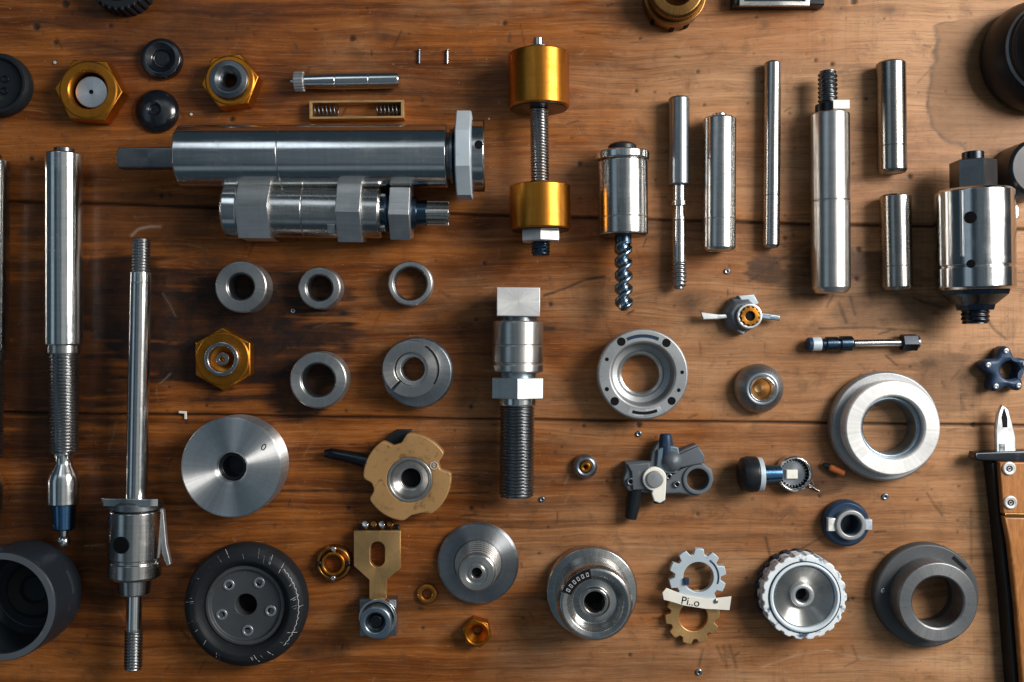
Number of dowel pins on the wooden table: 4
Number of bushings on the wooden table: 4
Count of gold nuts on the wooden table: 4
